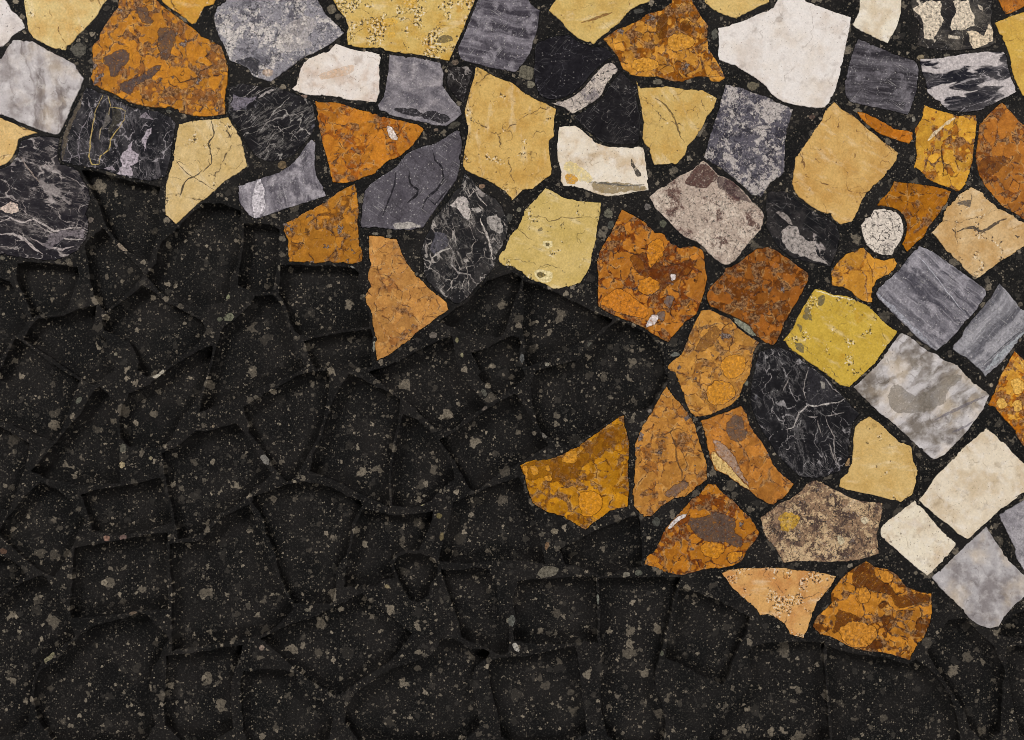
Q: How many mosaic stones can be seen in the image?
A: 71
